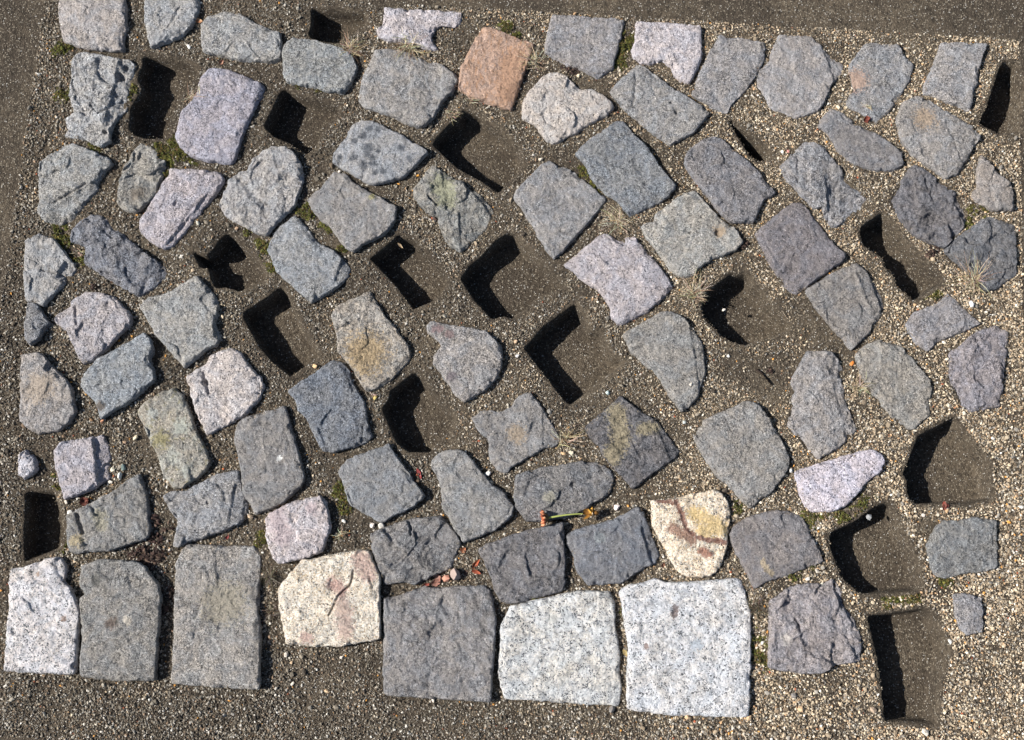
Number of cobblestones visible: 83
